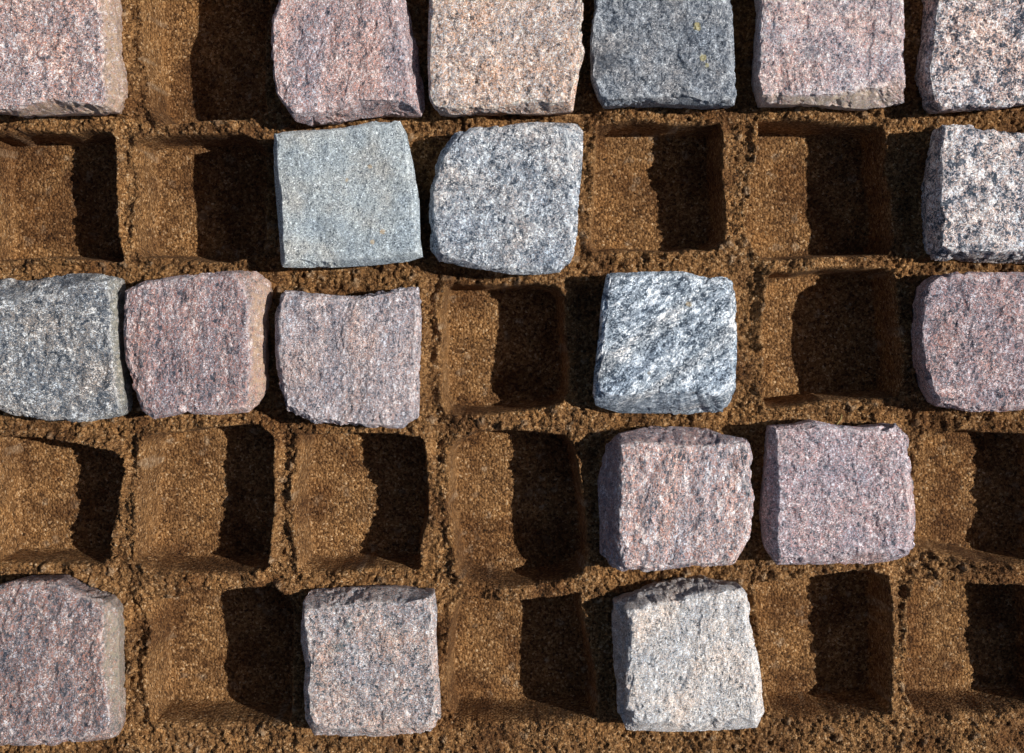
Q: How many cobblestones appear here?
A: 19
